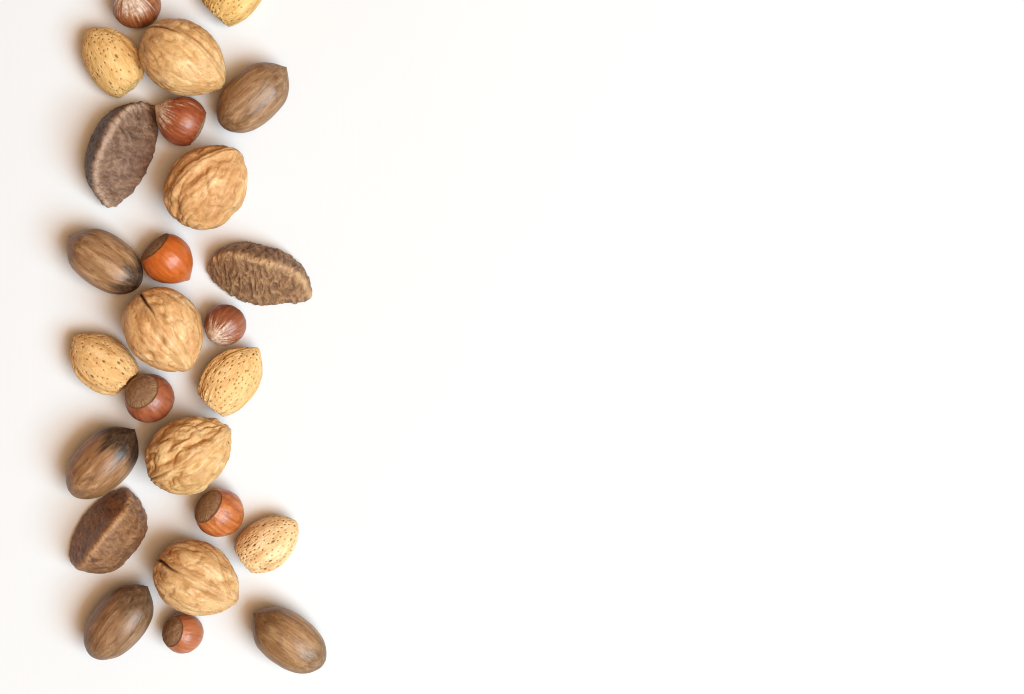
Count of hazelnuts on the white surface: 7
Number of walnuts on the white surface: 5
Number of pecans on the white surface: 5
